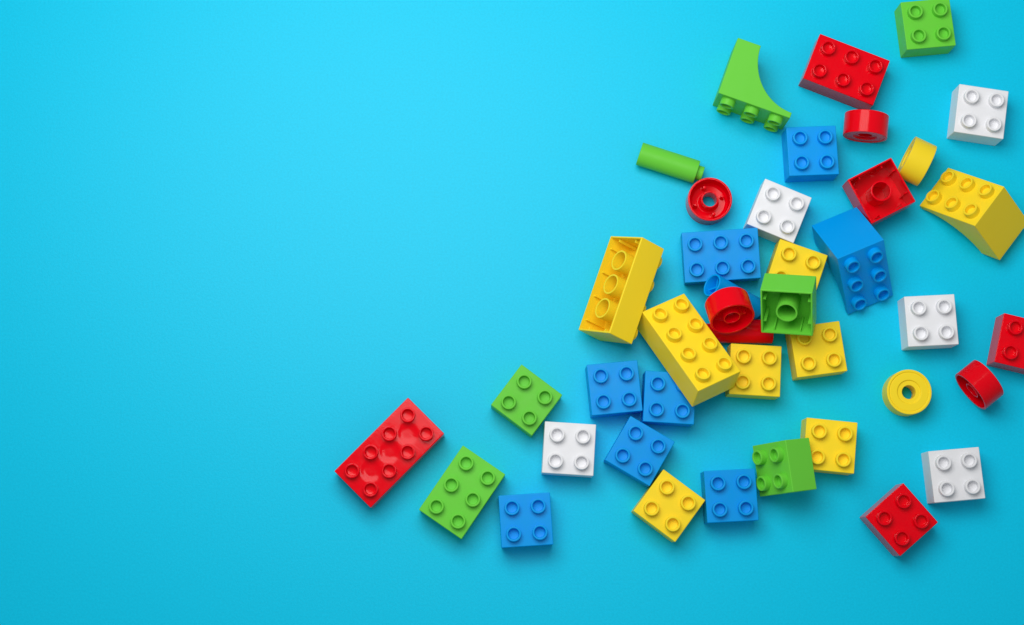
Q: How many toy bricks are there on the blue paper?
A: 32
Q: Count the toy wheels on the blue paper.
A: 6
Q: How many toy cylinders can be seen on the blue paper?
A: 3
